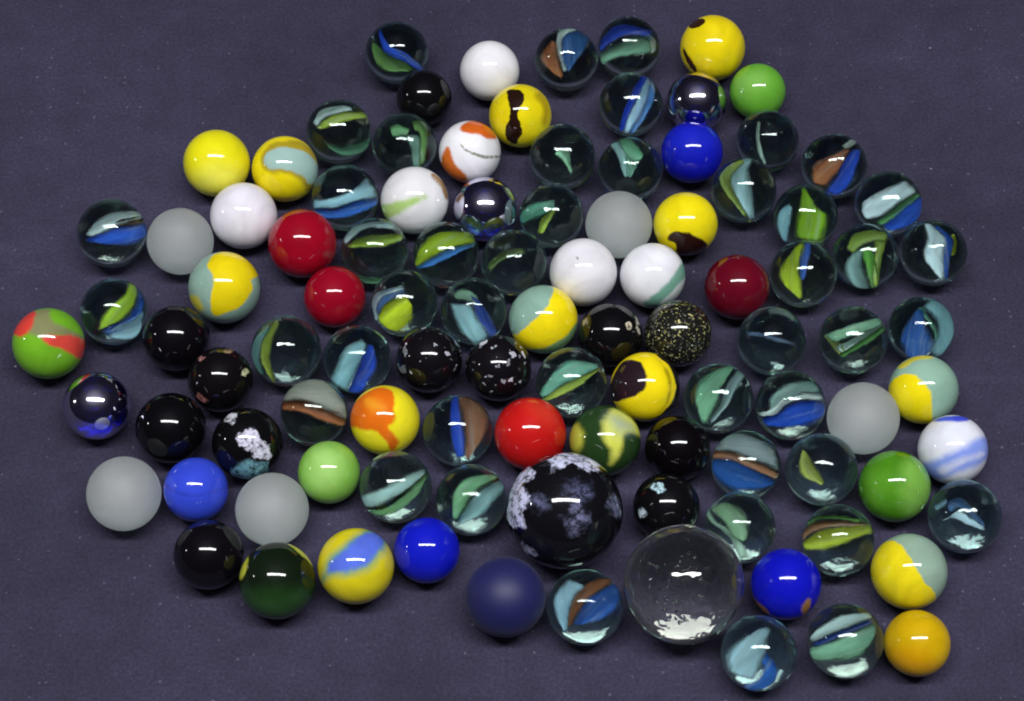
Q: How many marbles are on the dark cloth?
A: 102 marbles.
